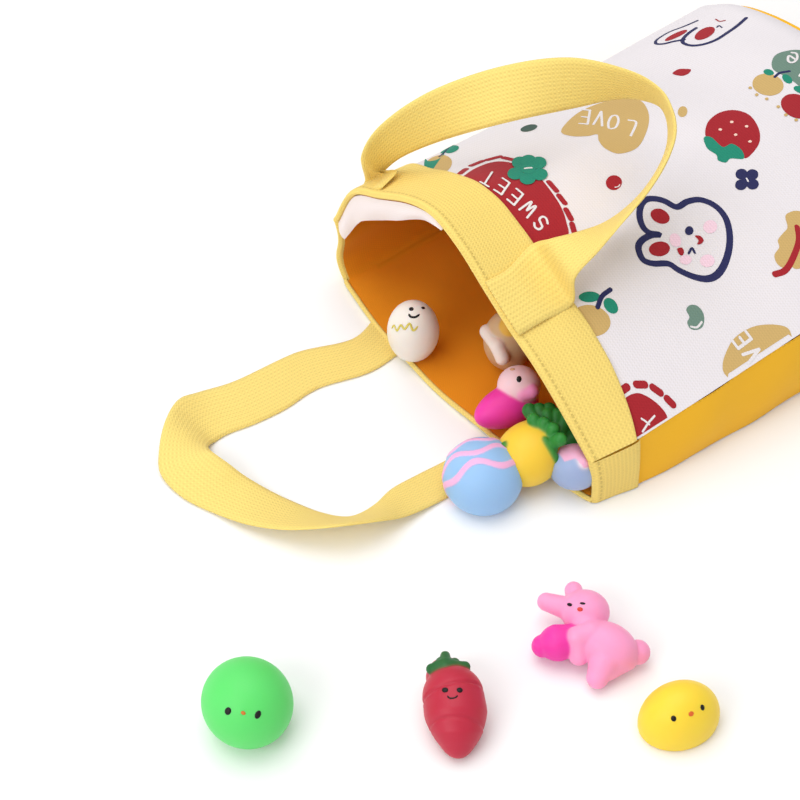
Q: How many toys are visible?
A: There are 10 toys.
